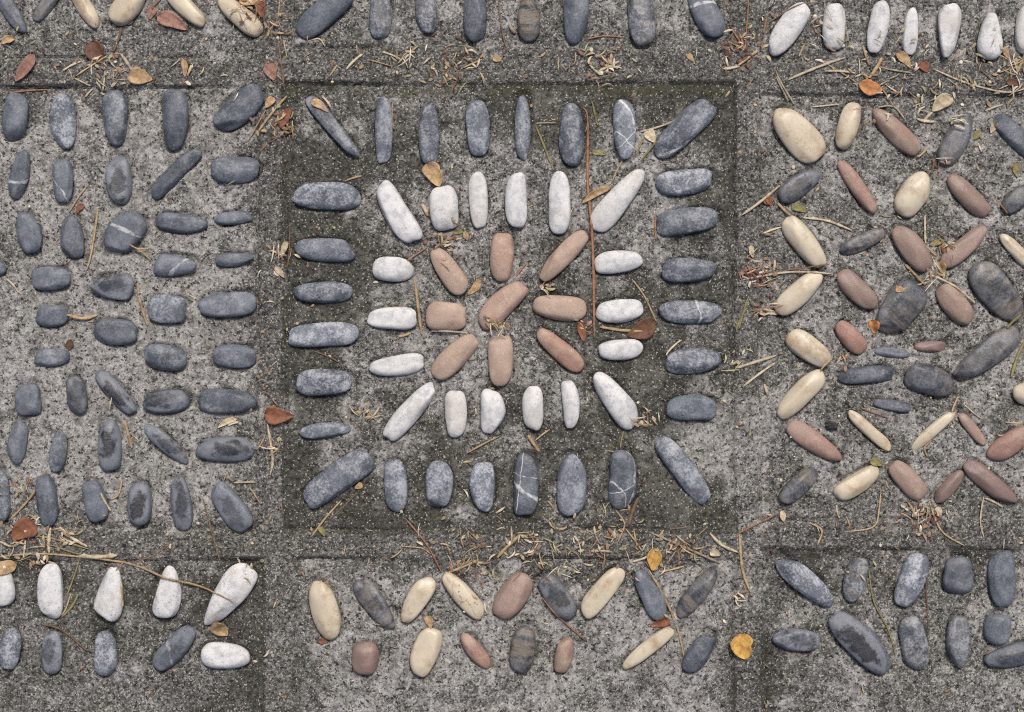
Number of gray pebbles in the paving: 115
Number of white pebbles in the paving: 31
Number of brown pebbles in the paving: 28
